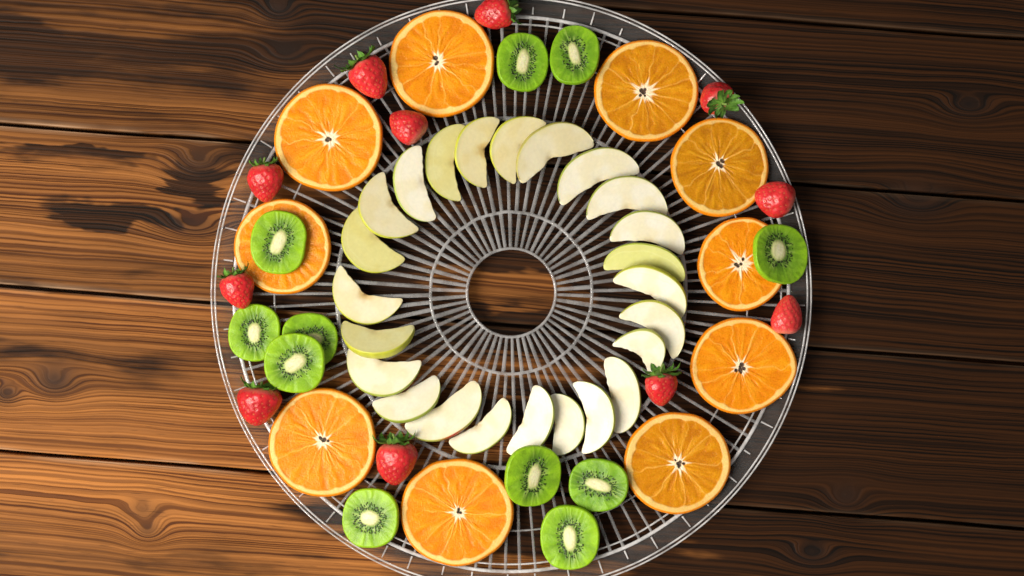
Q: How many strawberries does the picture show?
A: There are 11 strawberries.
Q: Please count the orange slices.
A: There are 10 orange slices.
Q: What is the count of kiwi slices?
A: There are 11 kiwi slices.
